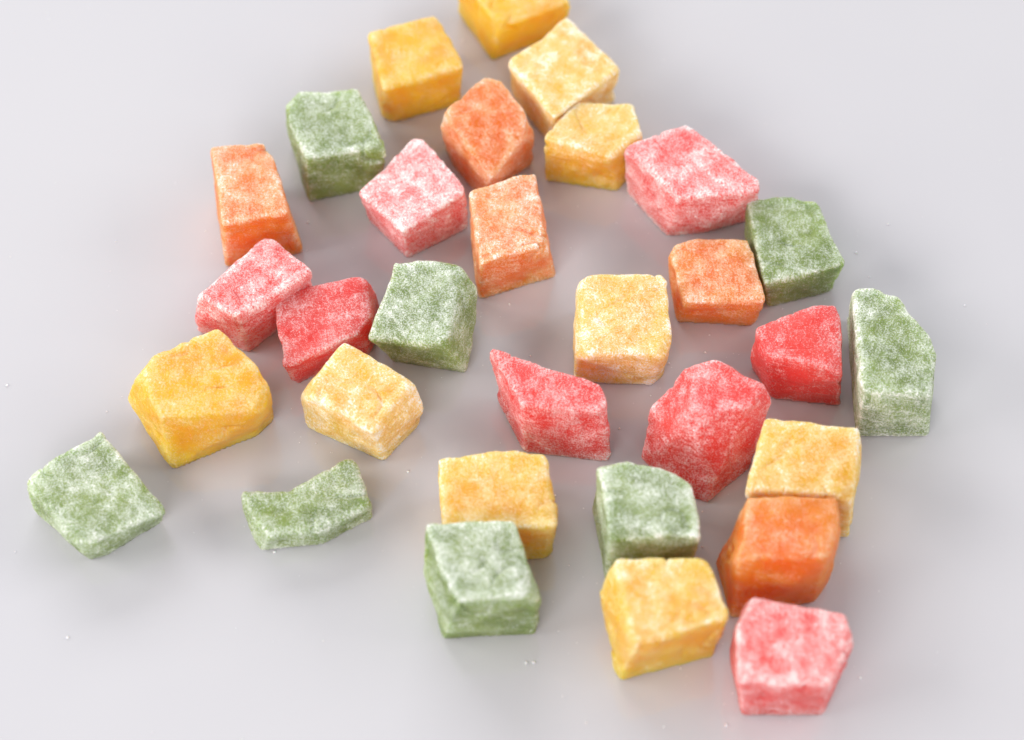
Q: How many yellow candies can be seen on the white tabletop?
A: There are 10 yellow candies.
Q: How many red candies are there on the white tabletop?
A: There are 8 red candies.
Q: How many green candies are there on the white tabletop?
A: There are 8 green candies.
